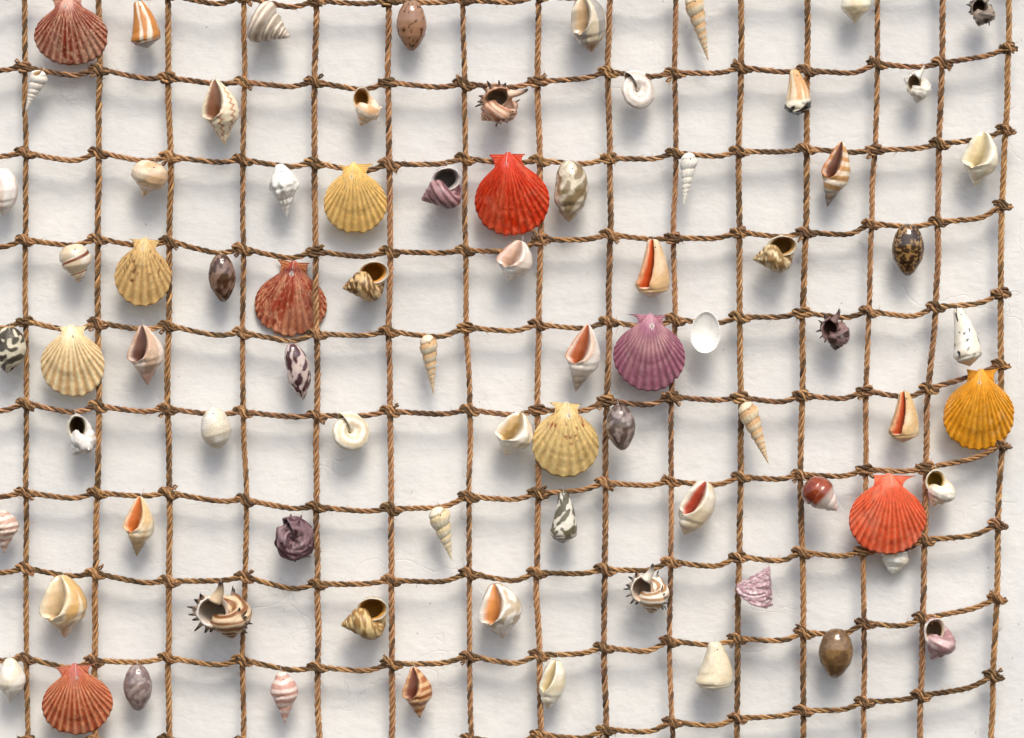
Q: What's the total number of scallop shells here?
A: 11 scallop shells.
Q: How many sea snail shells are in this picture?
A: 66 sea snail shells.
